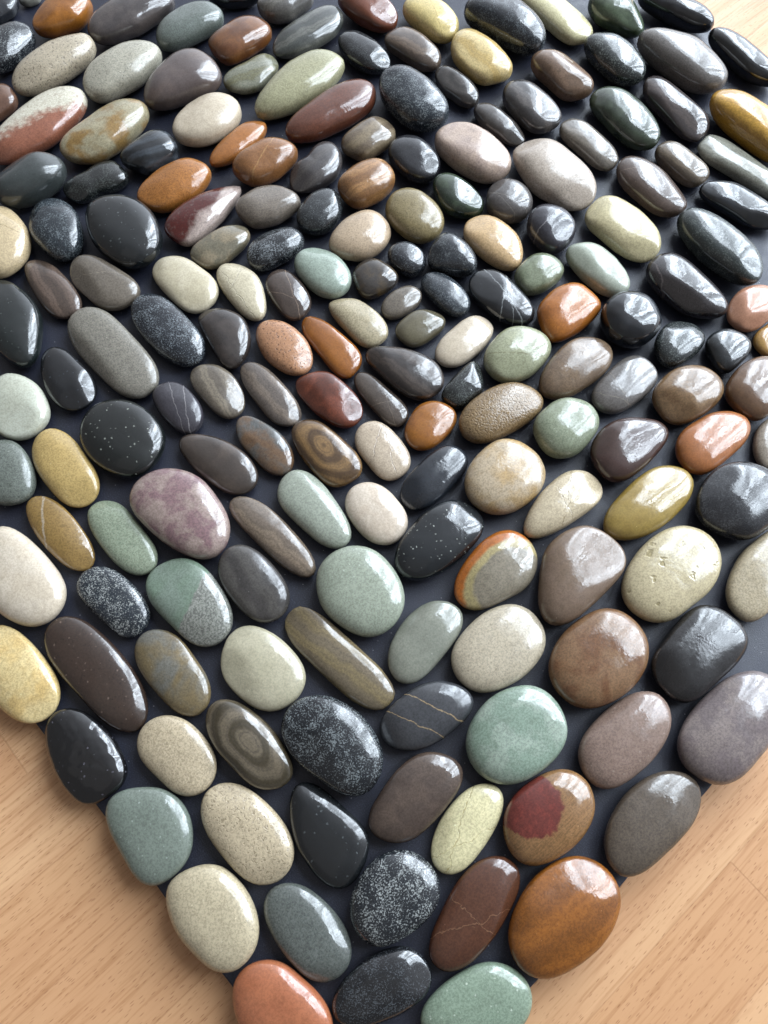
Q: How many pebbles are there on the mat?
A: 183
